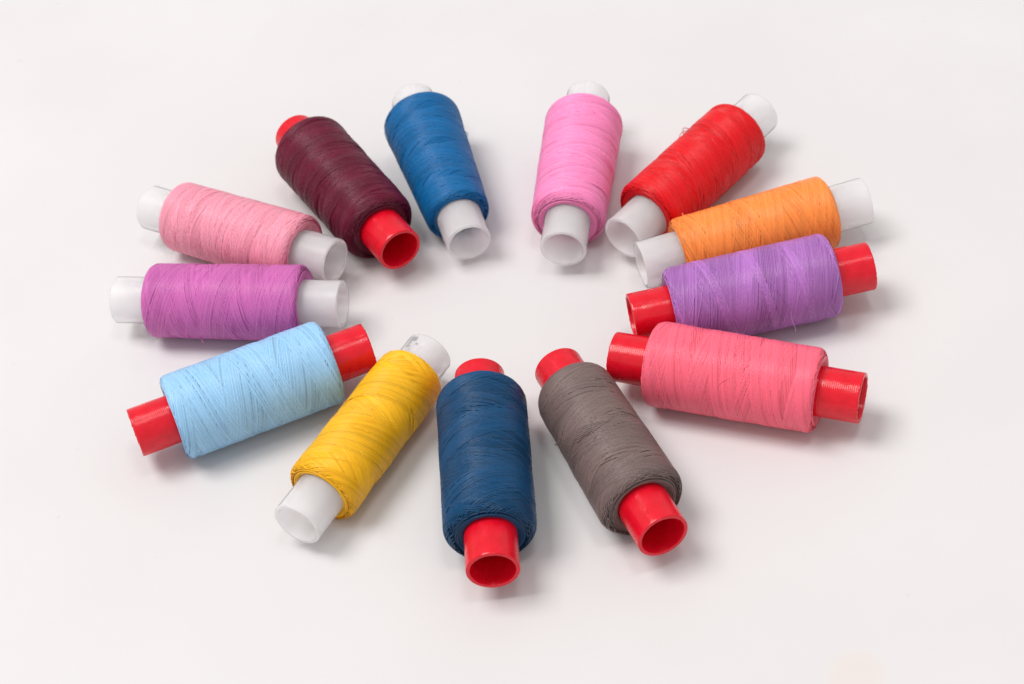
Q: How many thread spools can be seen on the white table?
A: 13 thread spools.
